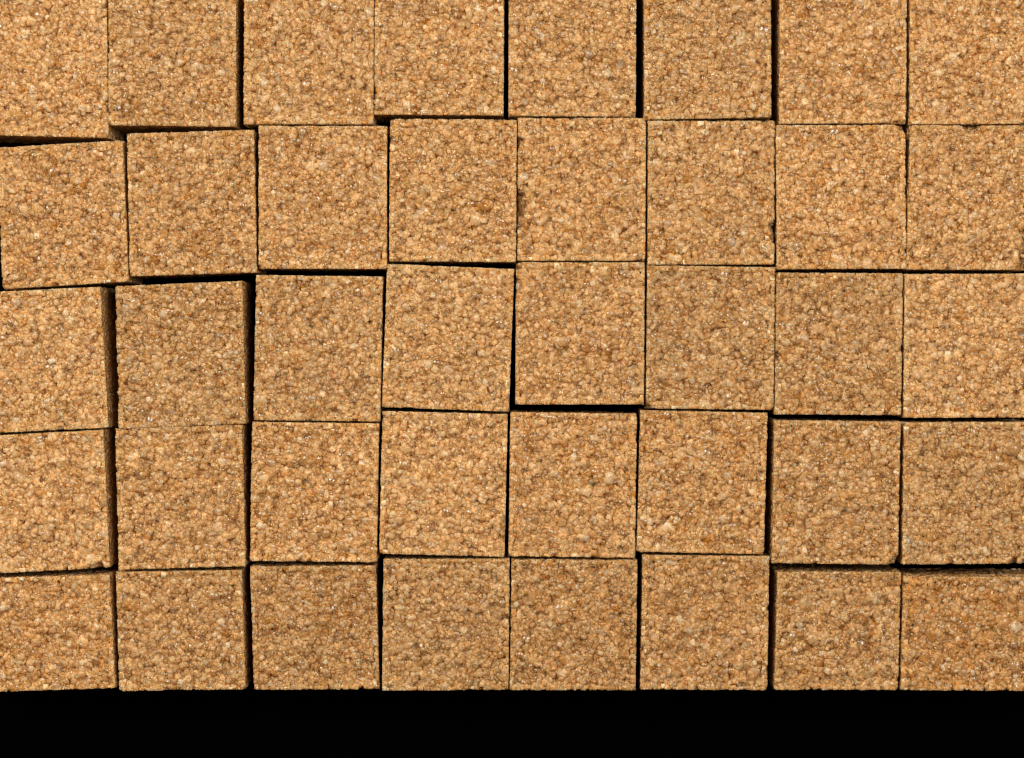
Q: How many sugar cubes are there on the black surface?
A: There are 40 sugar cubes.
